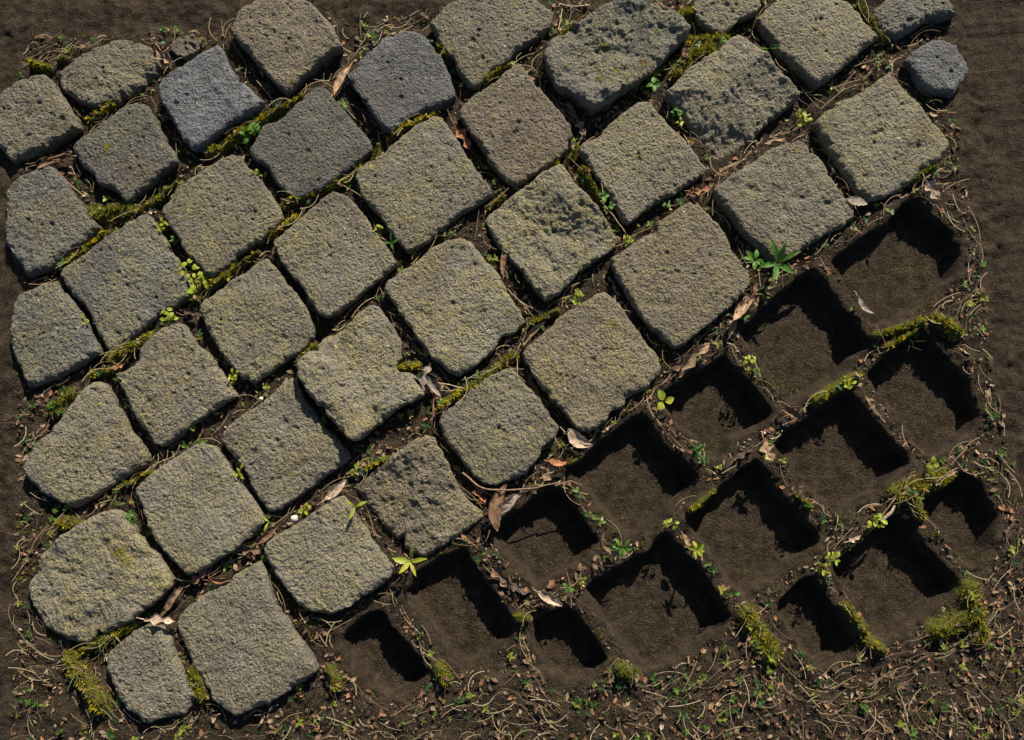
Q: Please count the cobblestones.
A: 41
